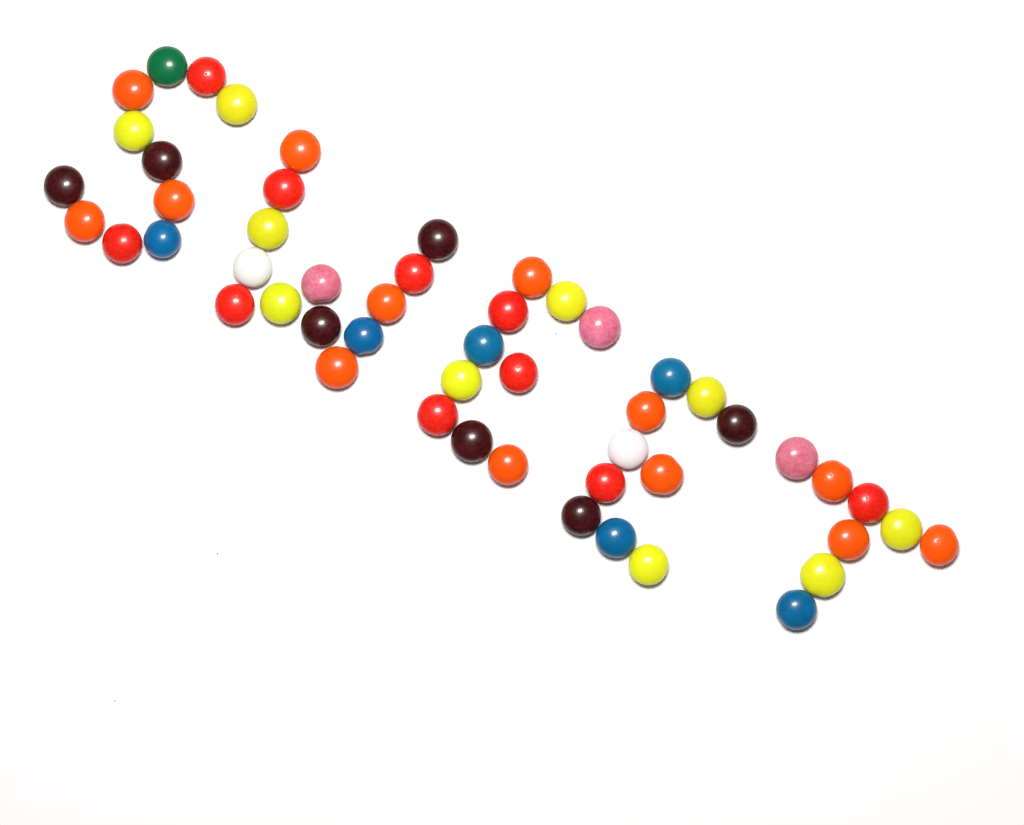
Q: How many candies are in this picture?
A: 52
